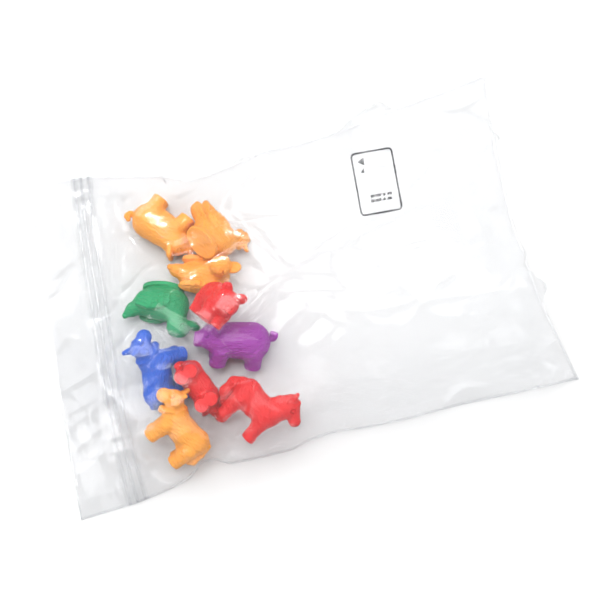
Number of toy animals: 10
